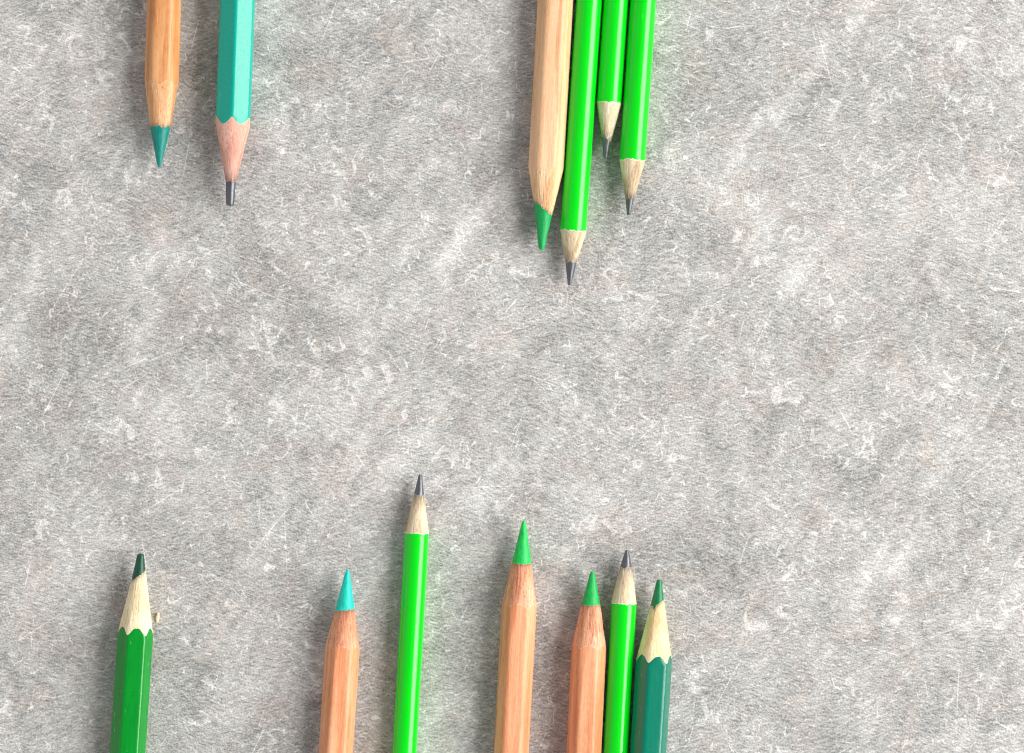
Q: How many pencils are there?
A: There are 13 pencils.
